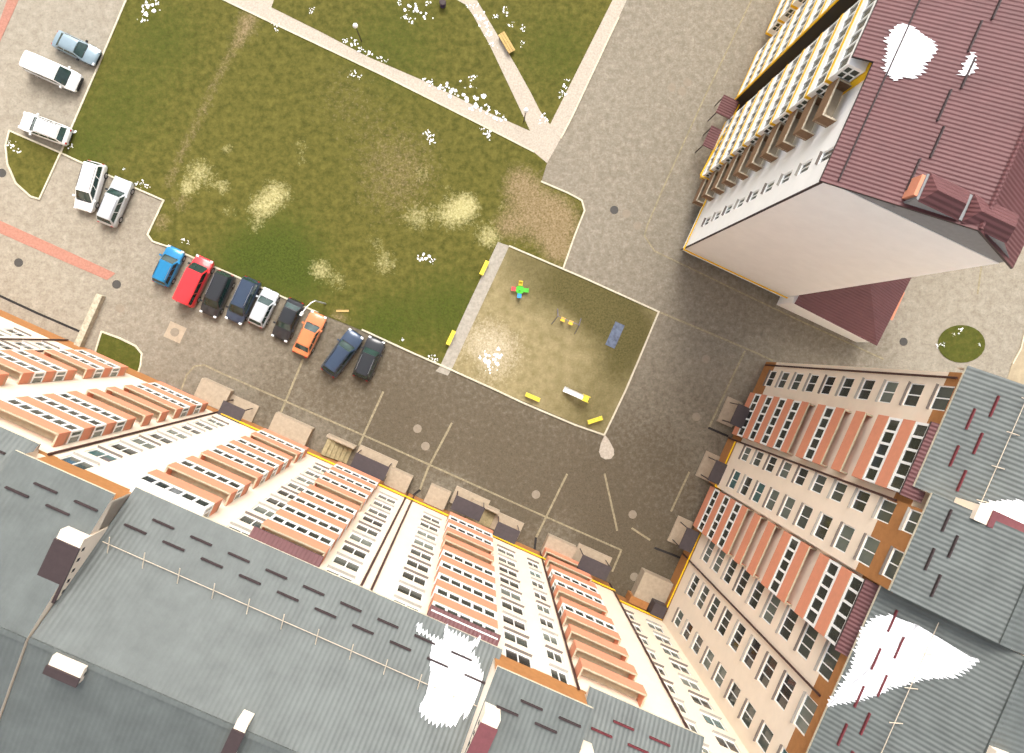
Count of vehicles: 14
